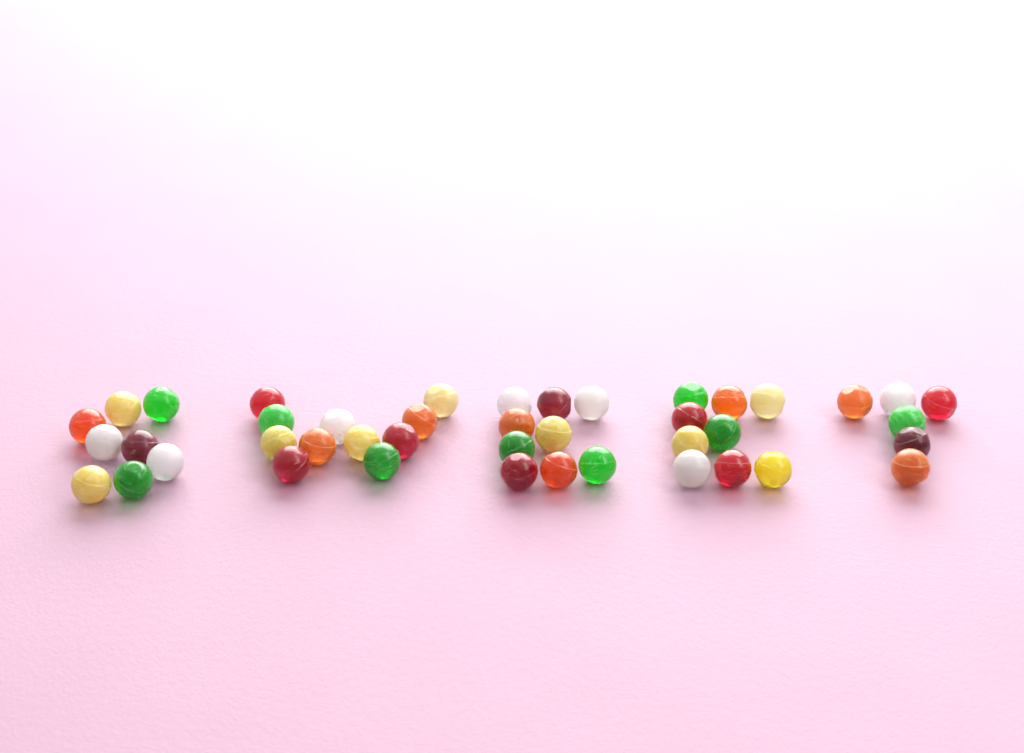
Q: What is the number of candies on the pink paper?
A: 43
